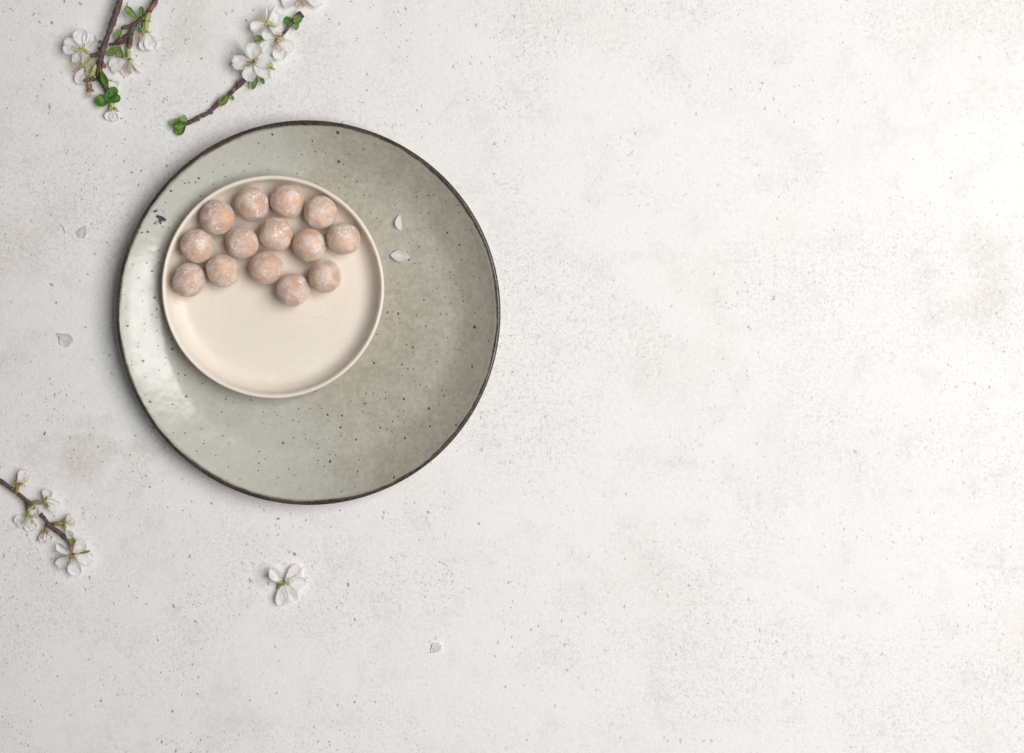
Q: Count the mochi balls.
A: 14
